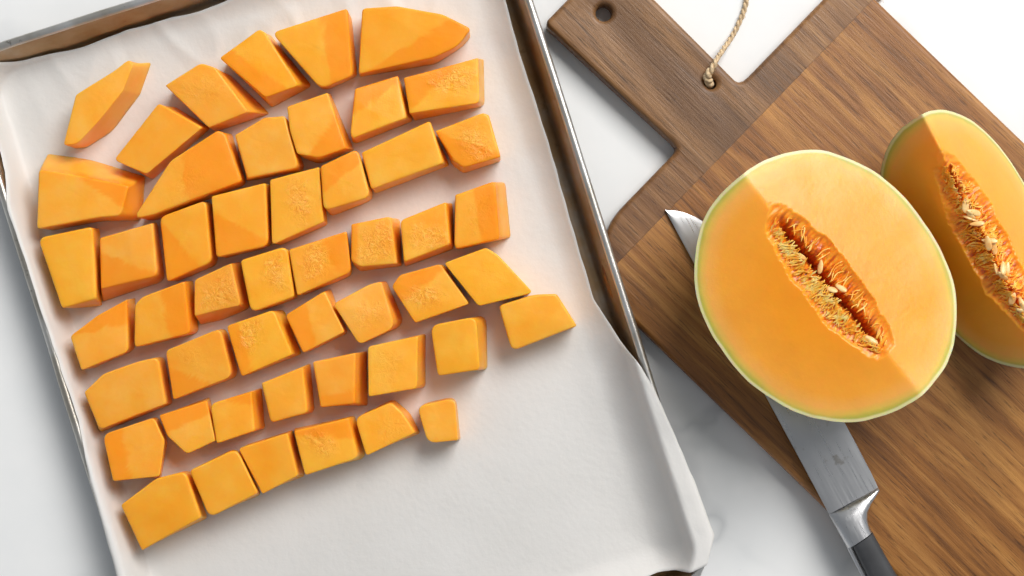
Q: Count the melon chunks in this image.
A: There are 49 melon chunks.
